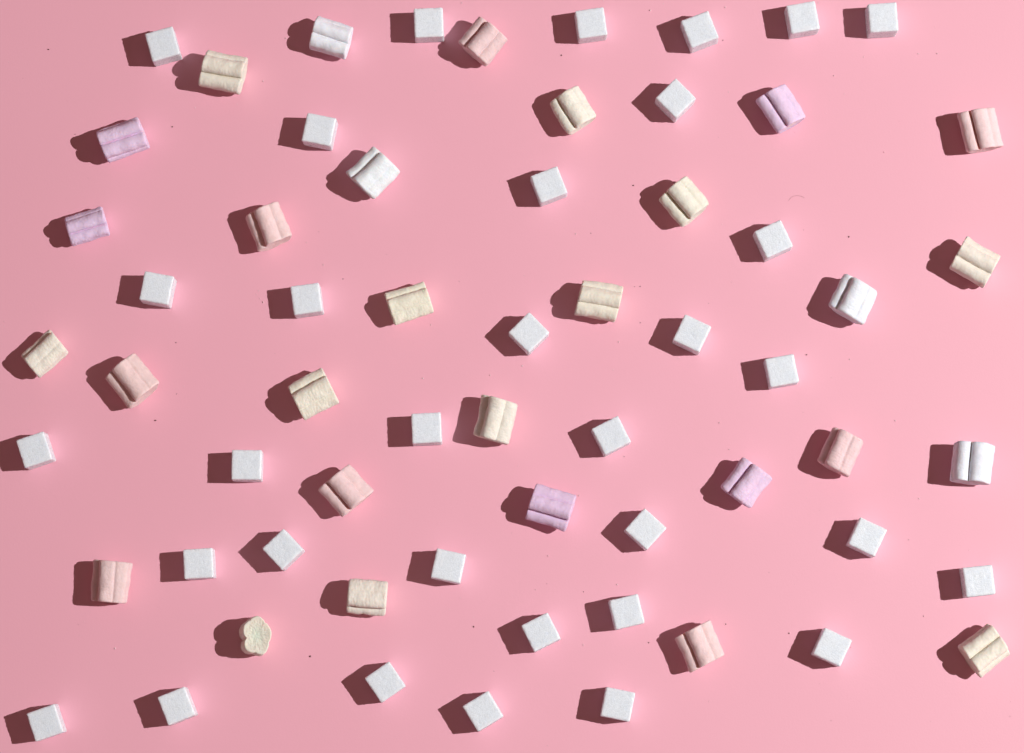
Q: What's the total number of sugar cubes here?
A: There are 33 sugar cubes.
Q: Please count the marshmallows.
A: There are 29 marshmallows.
